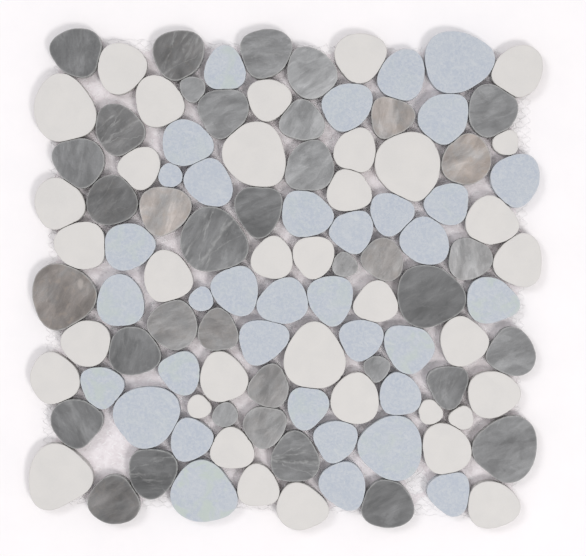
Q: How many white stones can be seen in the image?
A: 36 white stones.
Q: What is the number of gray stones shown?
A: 37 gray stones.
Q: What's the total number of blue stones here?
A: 35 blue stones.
